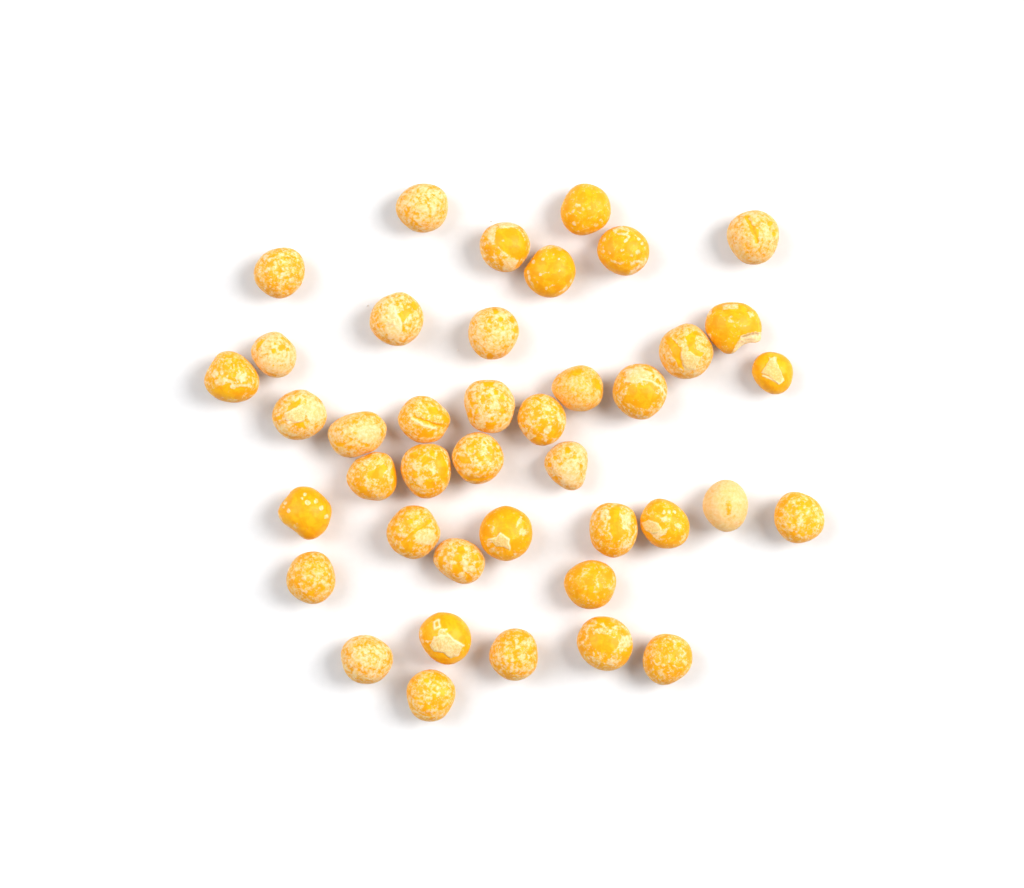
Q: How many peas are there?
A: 41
